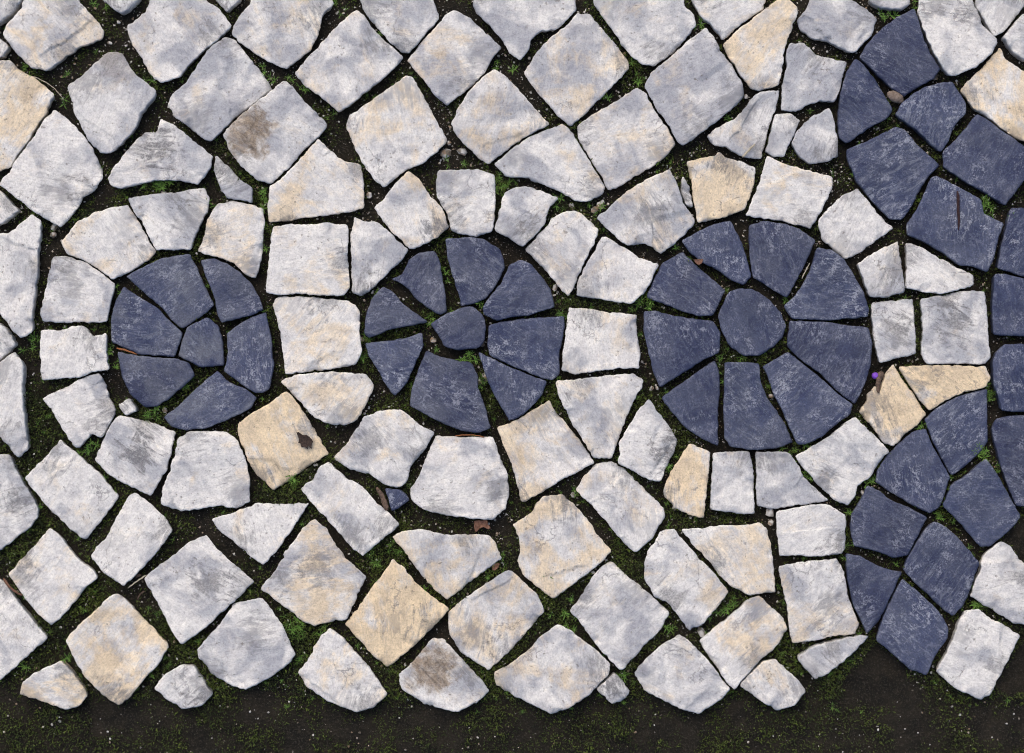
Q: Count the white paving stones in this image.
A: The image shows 115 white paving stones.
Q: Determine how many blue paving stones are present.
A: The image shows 44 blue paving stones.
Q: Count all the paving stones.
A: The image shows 159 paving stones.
